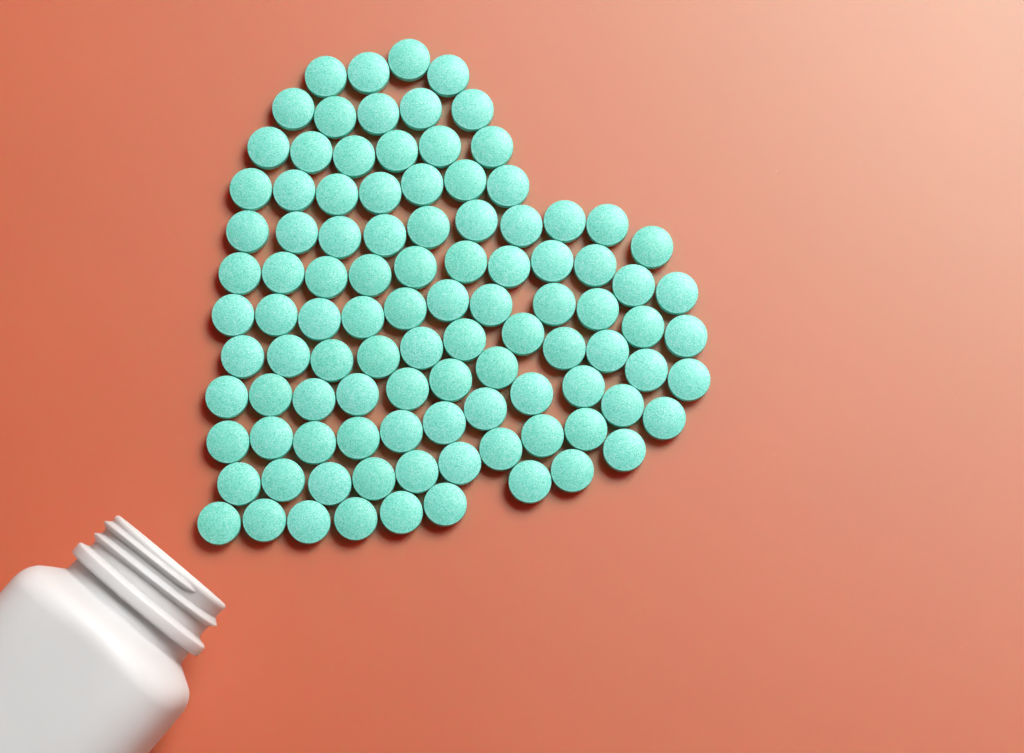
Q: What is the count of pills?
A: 101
